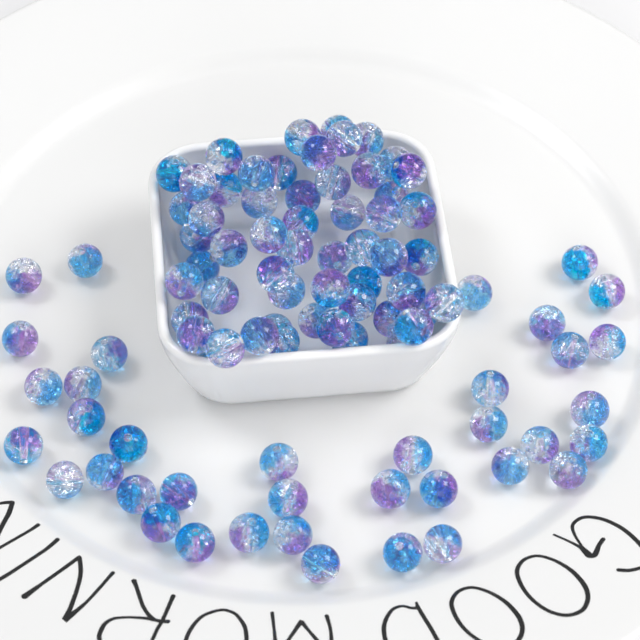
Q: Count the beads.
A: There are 94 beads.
